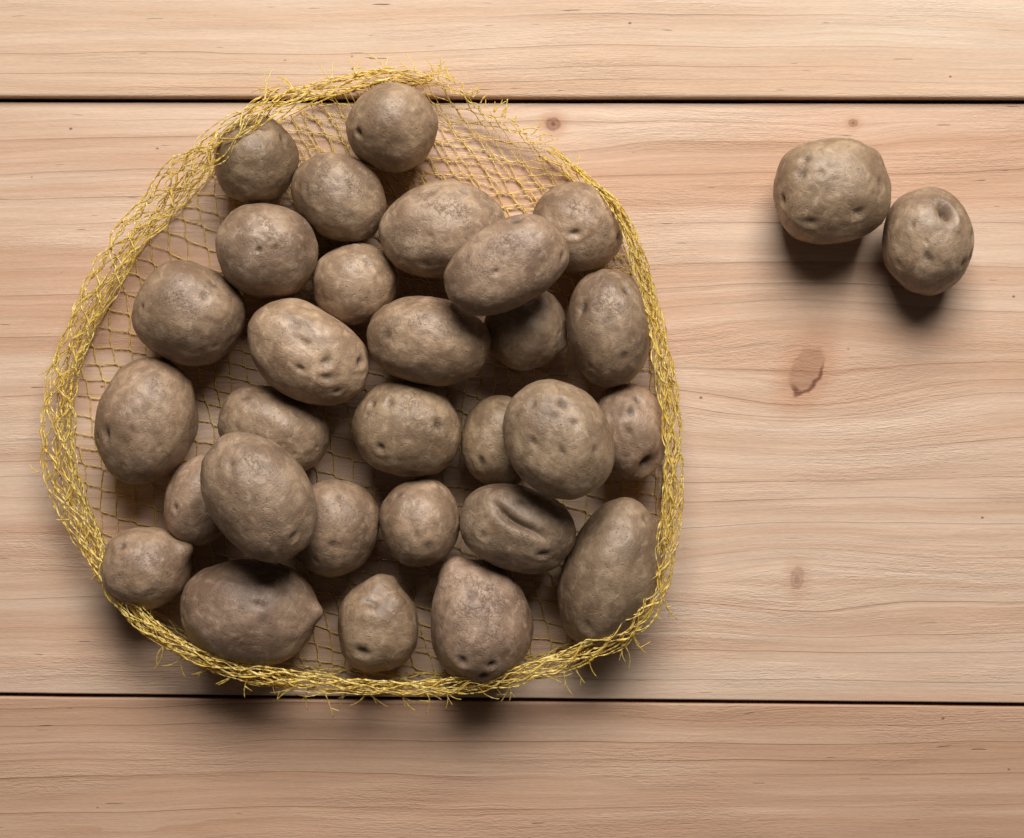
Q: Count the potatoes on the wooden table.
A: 31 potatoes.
